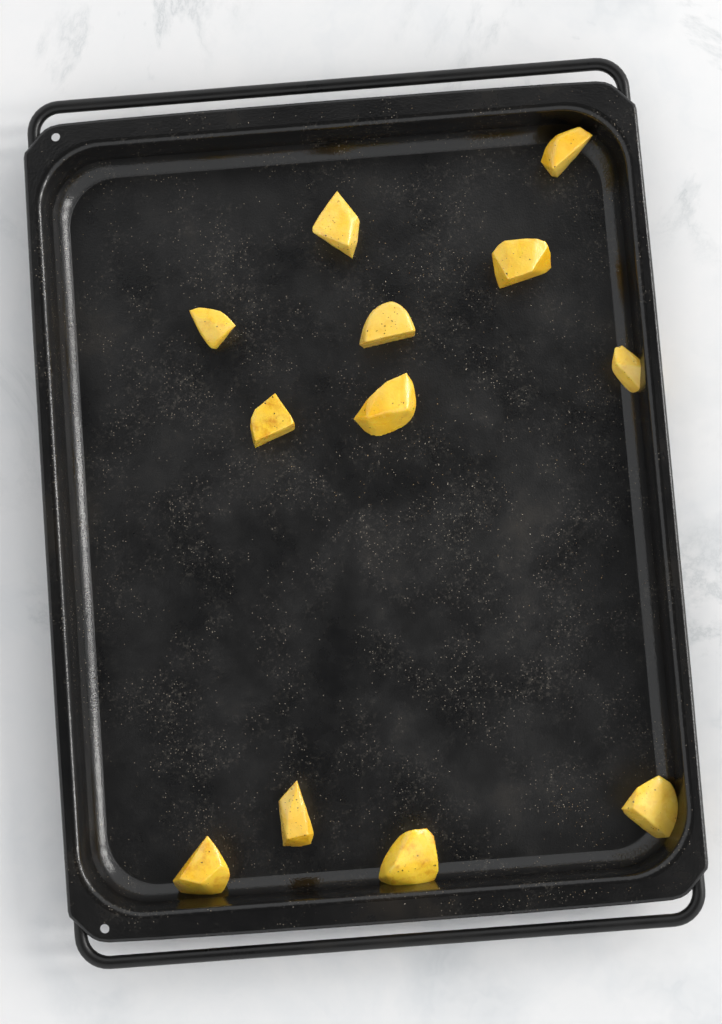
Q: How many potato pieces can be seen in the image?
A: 12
